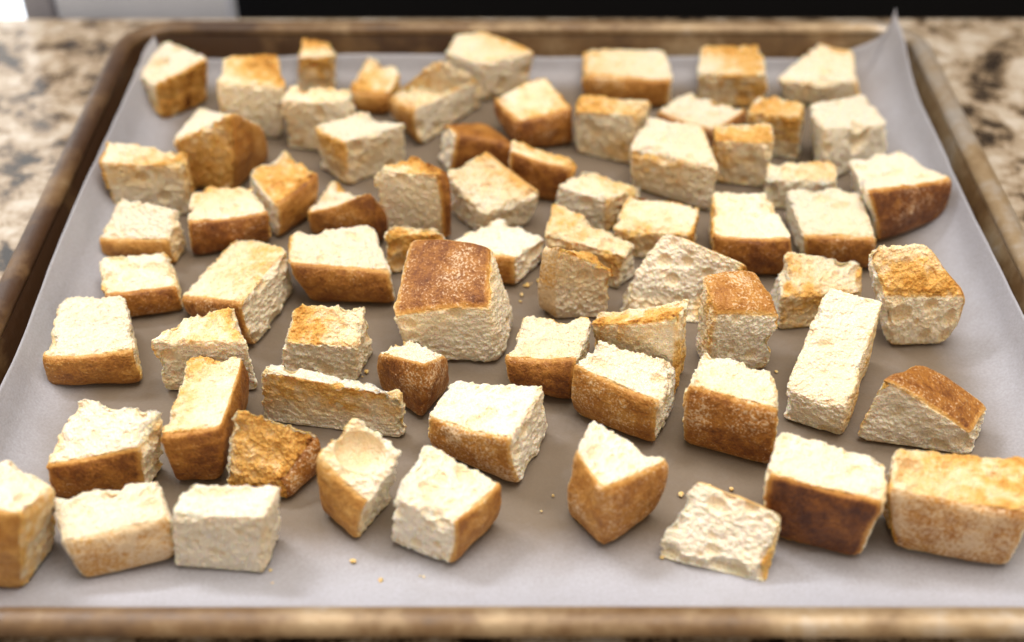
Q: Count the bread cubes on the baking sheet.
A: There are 70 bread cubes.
